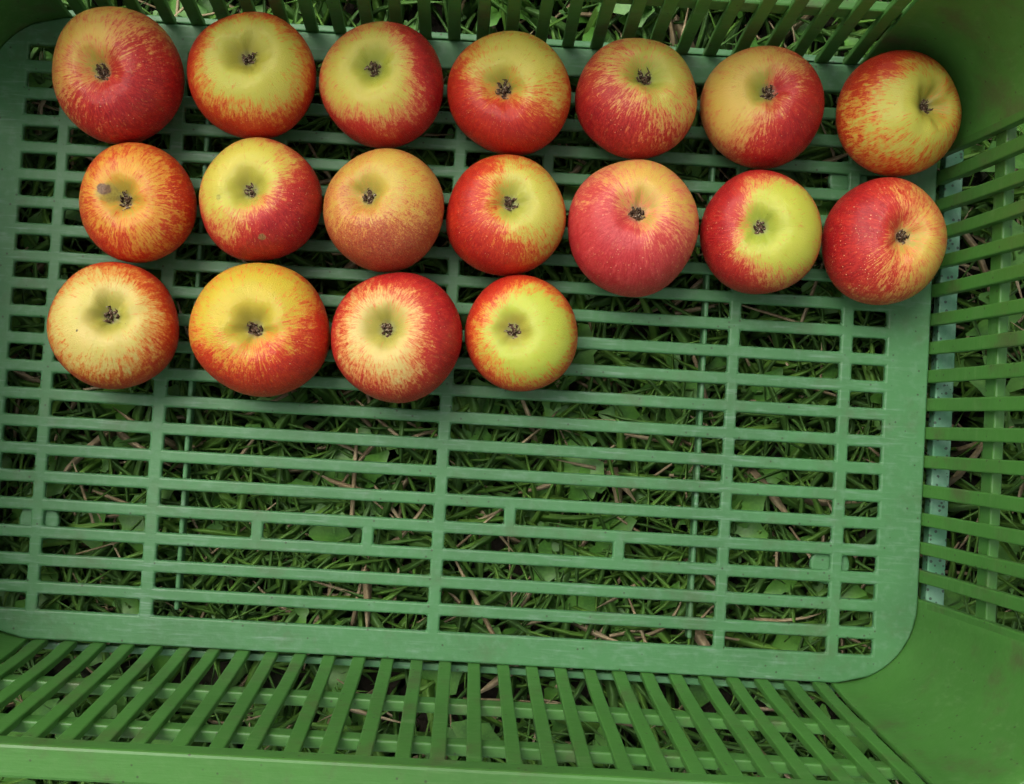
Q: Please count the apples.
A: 18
